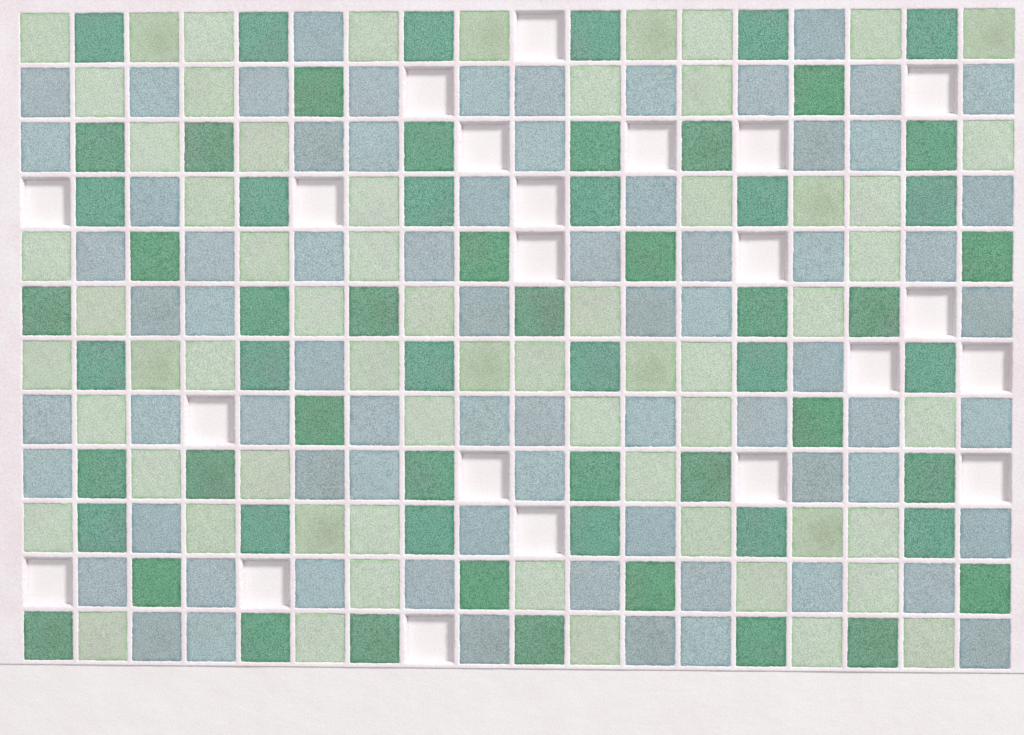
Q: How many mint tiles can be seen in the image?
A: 62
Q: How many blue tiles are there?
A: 72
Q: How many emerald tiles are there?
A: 60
